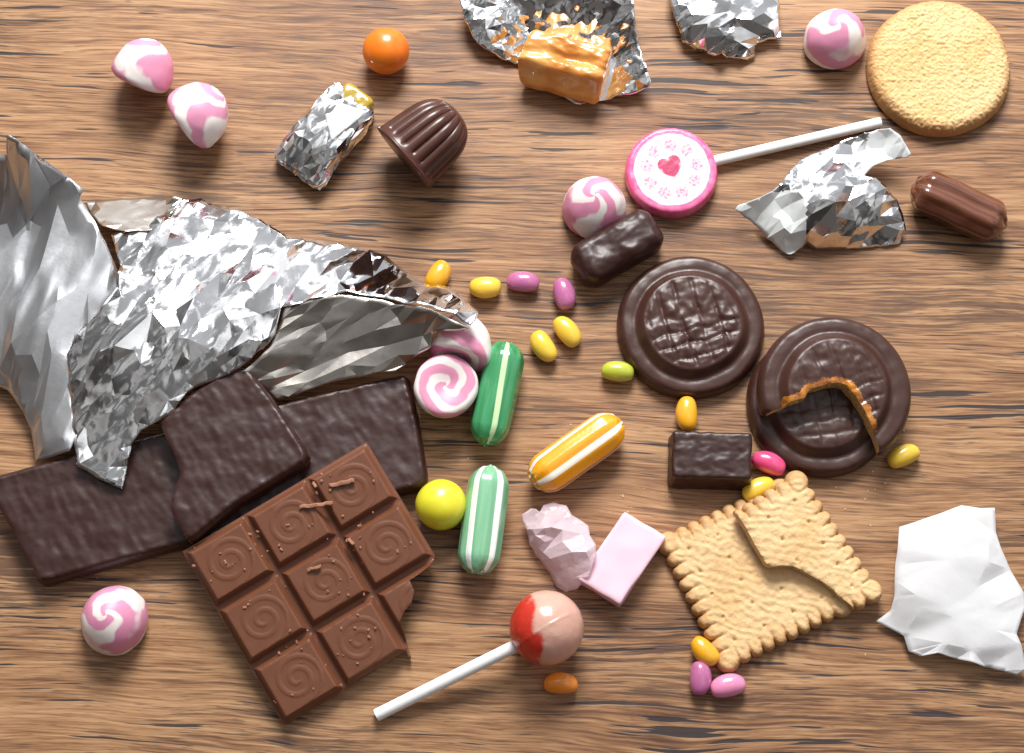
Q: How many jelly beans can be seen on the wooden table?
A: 15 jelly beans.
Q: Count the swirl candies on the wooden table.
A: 7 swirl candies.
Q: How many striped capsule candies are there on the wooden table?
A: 3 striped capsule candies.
